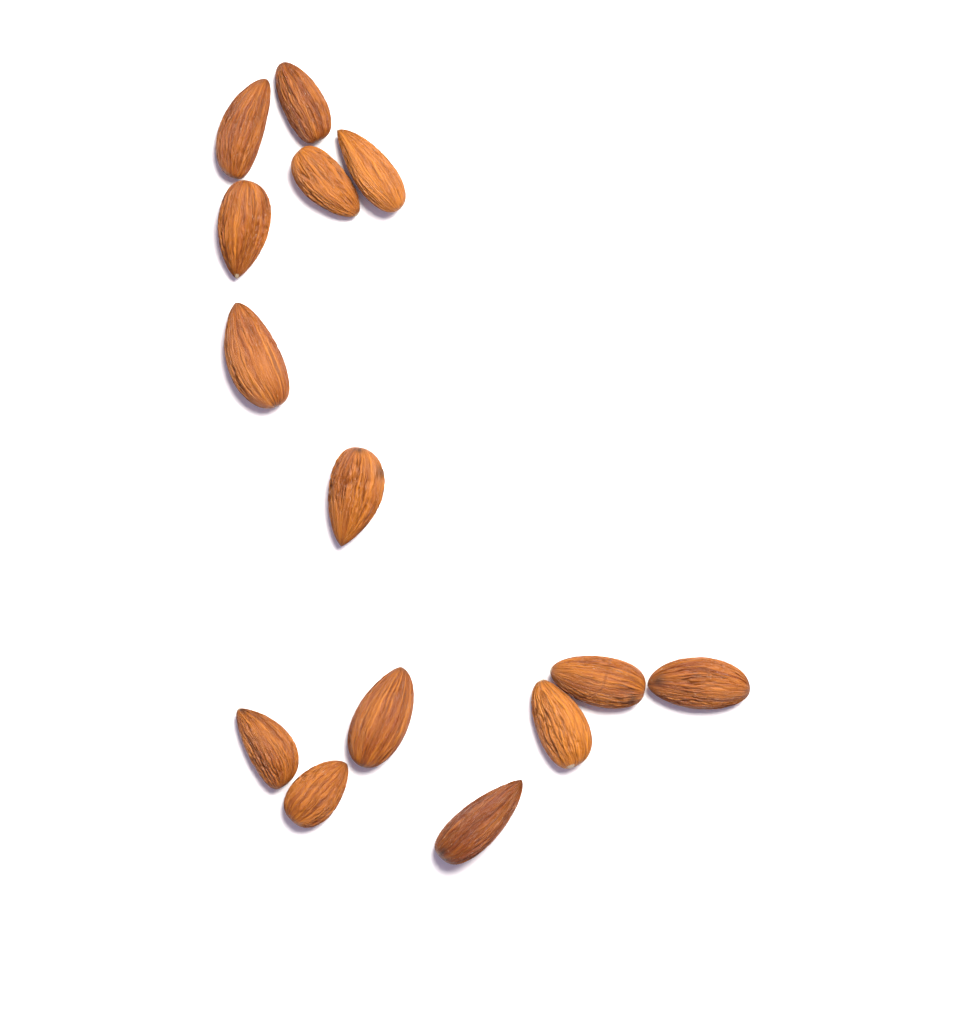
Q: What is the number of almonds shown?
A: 14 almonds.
